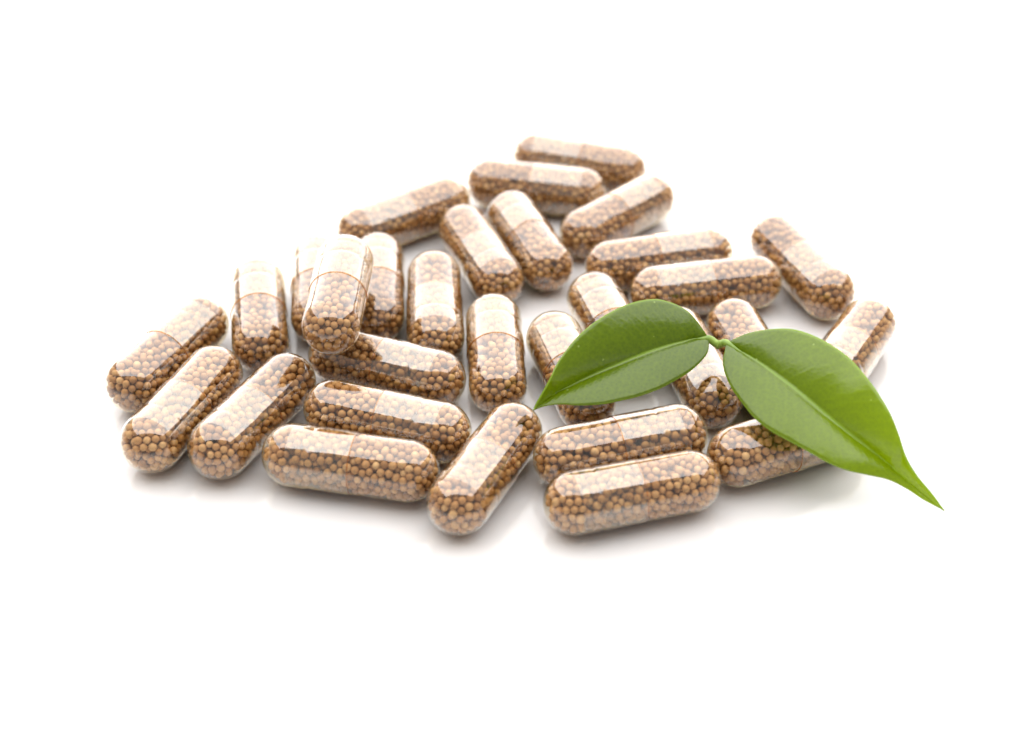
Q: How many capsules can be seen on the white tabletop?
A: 30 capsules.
